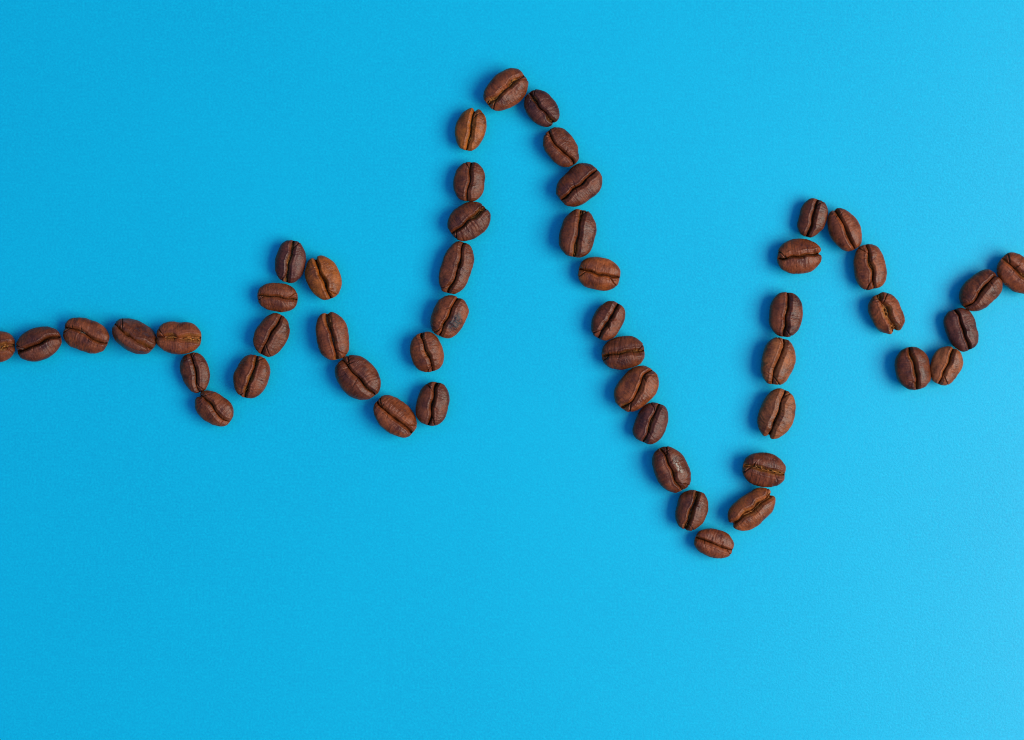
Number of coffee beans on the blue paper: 50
